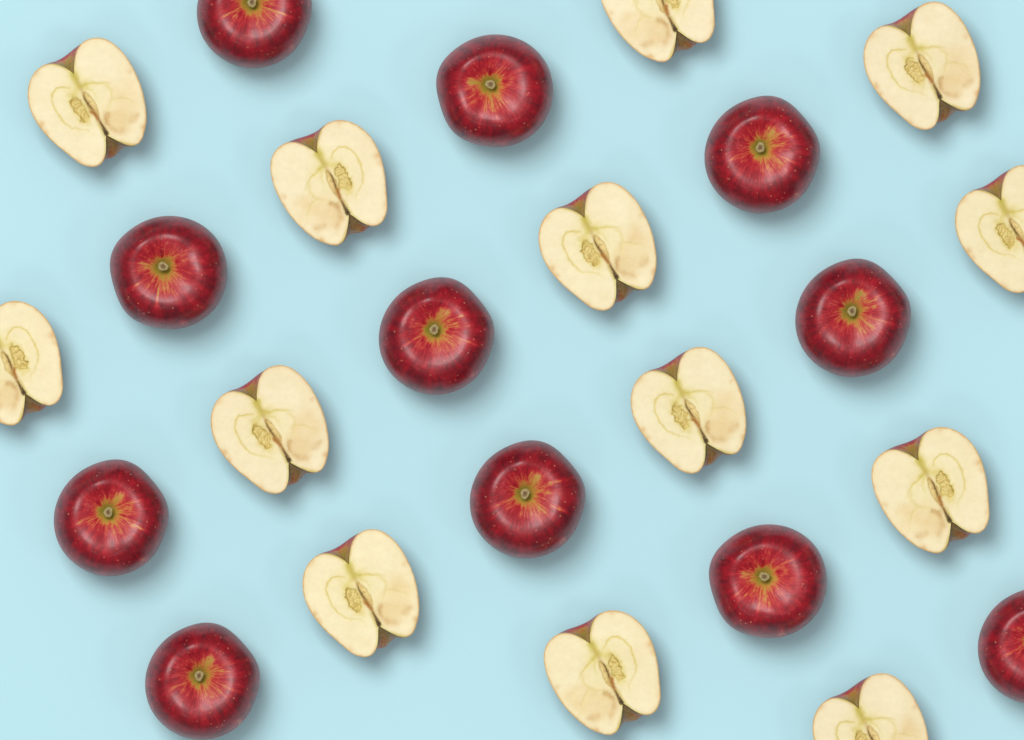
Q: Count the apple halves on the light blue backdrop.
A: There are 13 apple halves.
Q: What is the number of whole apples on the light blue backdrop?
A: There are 11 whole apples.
